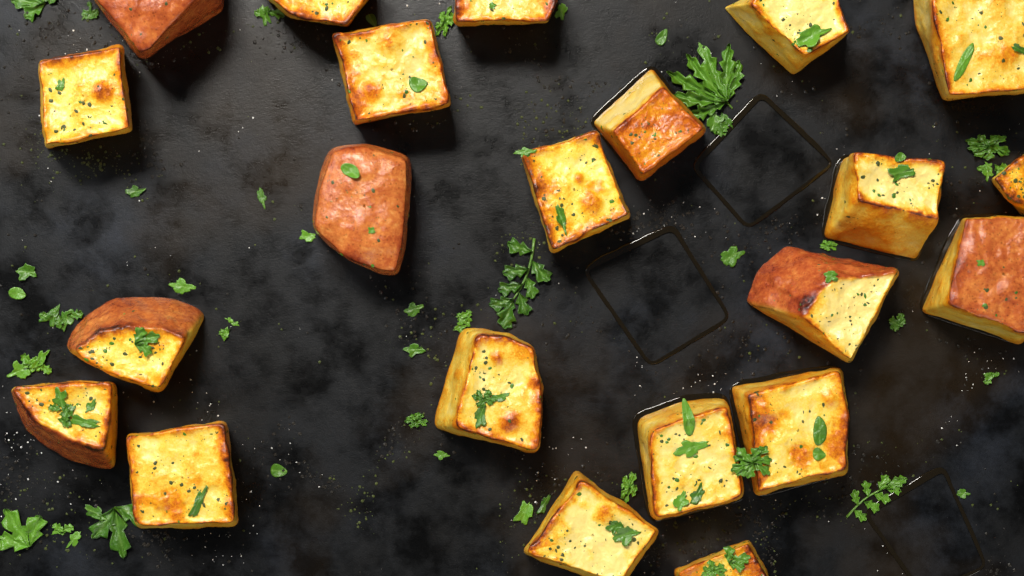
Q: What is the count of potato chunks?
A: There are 22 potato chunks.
